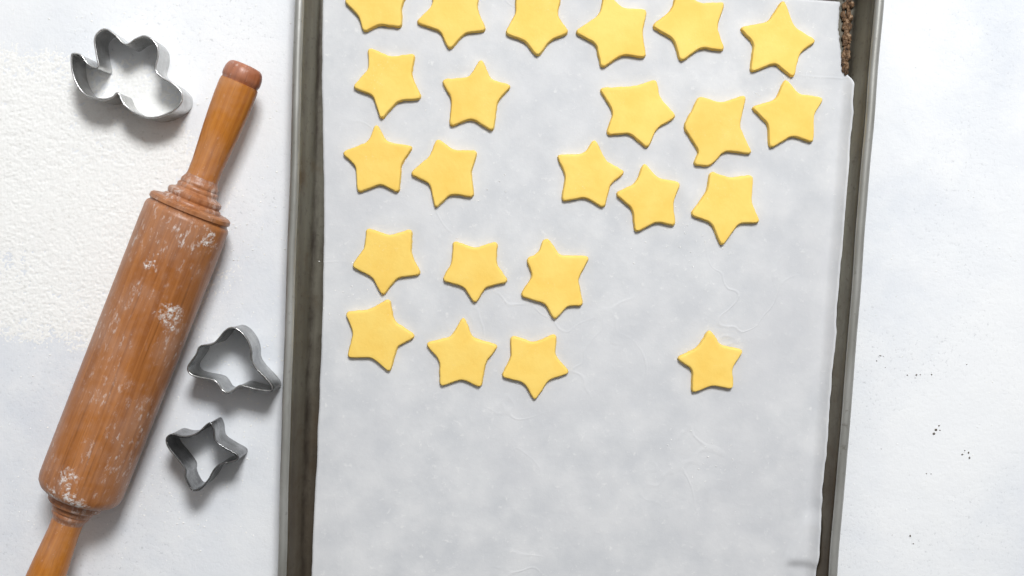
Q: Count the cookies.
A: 23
